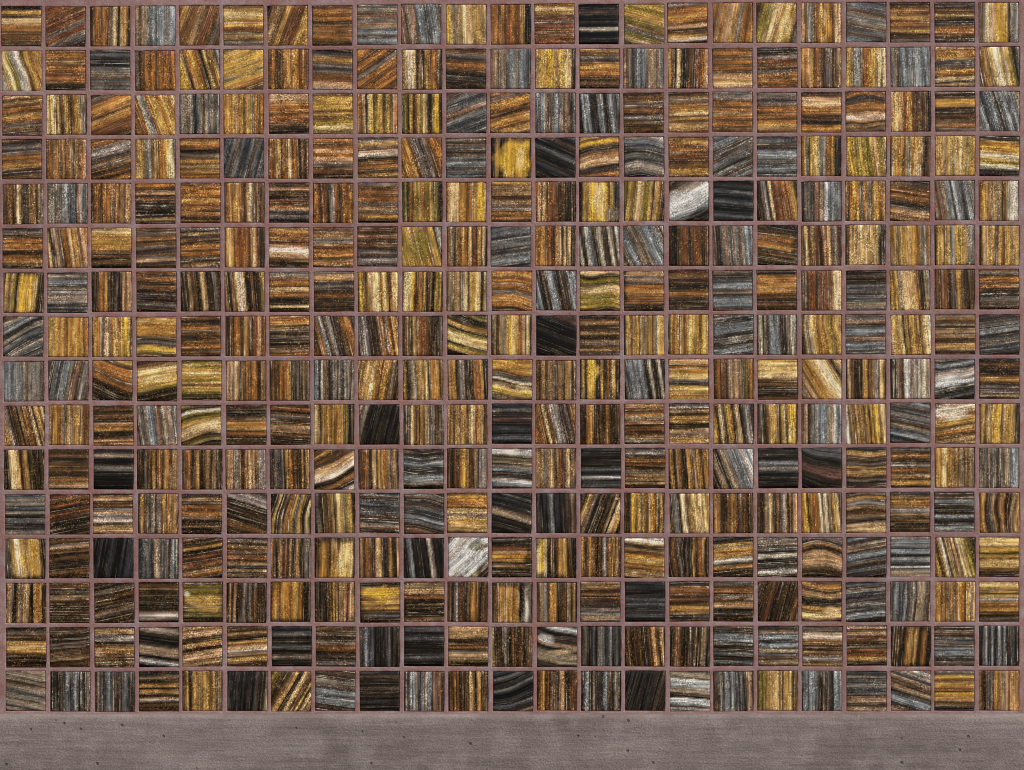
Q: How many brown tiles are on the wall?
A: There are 177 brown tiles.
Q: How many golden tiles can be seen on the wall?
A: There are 92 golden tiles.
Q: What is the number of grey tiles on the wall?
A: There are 74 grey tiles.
